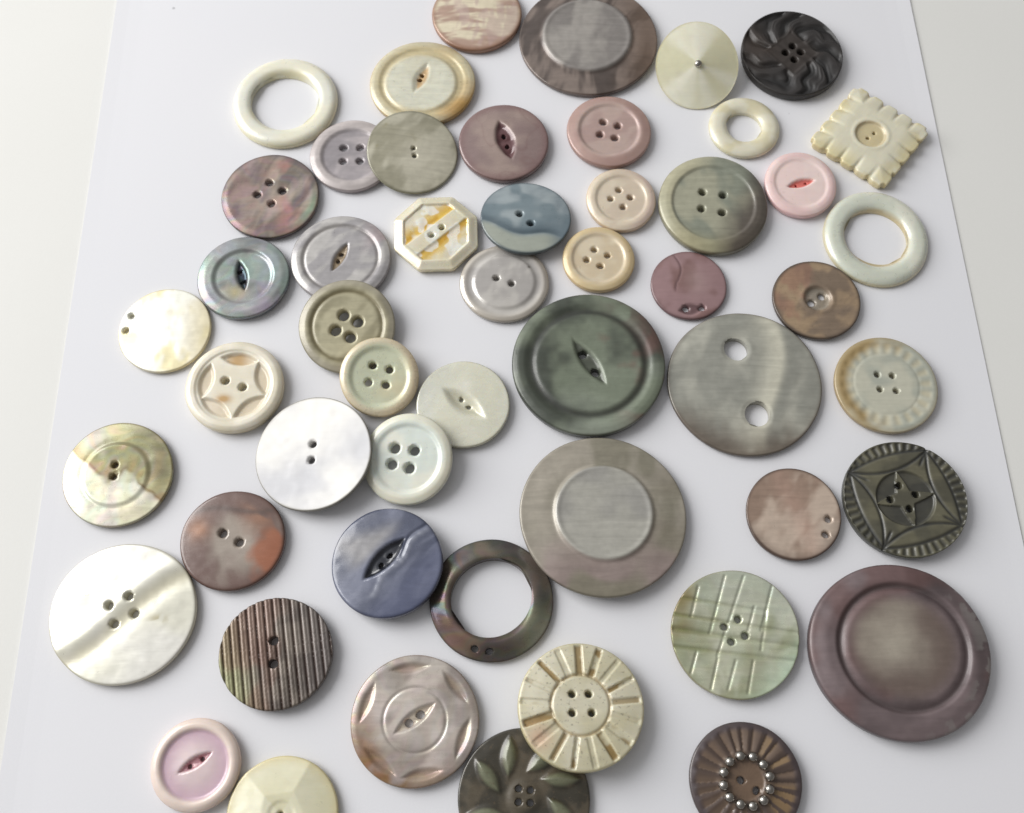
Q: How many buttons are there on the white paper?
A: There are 52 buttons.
